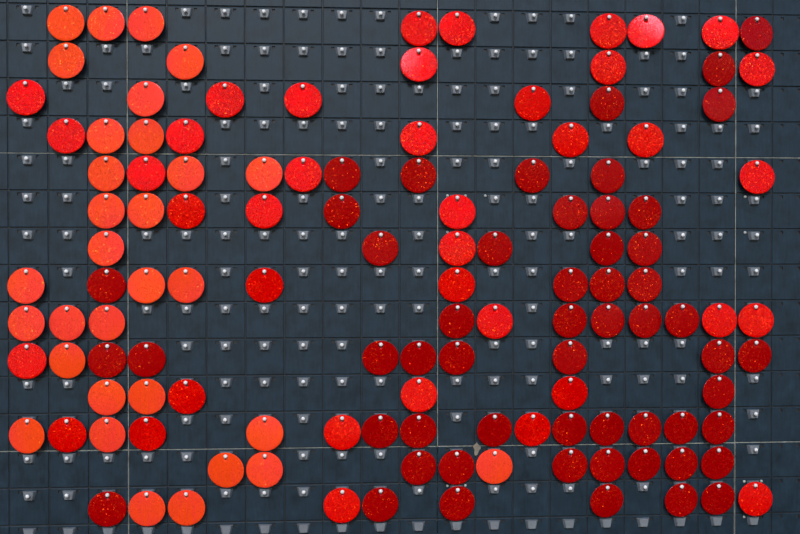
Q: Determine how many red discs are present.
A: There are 39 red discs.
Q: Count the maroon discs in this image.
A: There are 55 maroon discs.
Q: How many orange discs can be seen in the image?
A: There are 31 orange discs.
